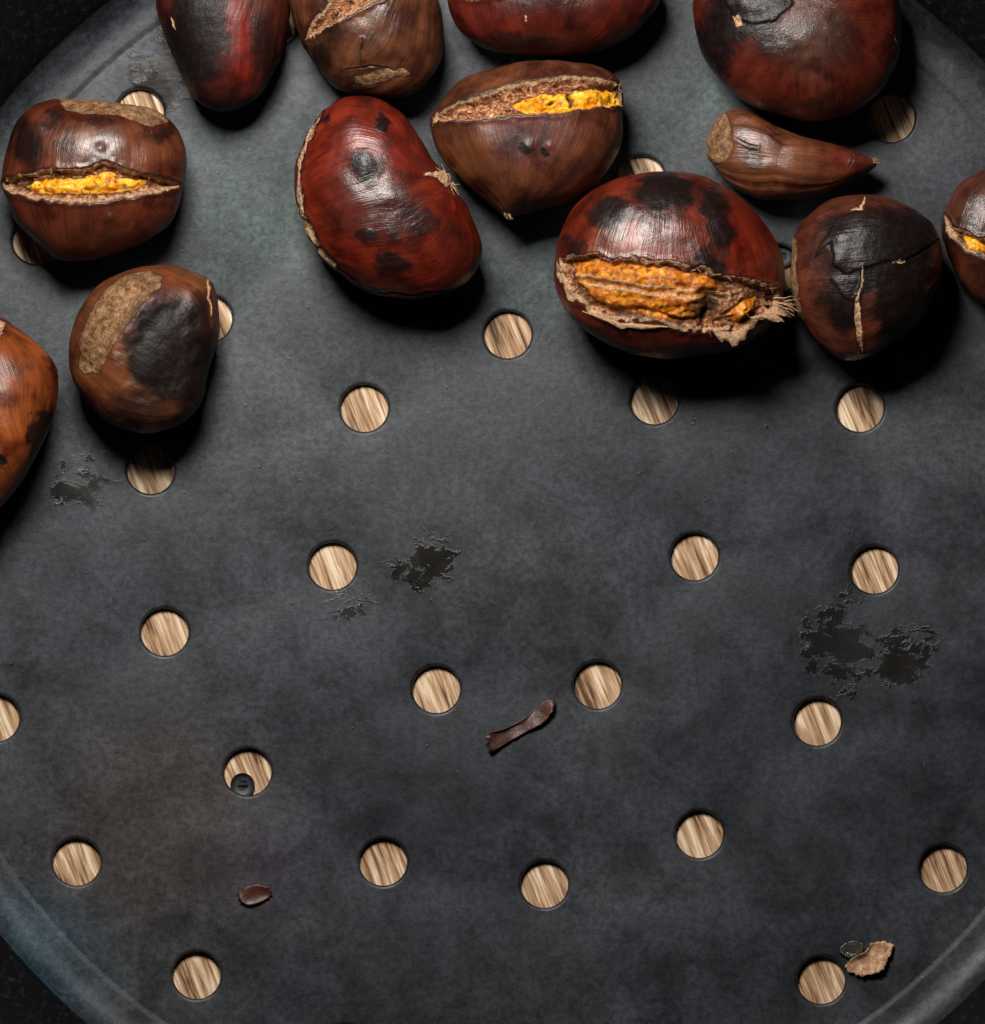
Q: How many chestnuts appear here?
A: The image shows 13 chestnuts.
